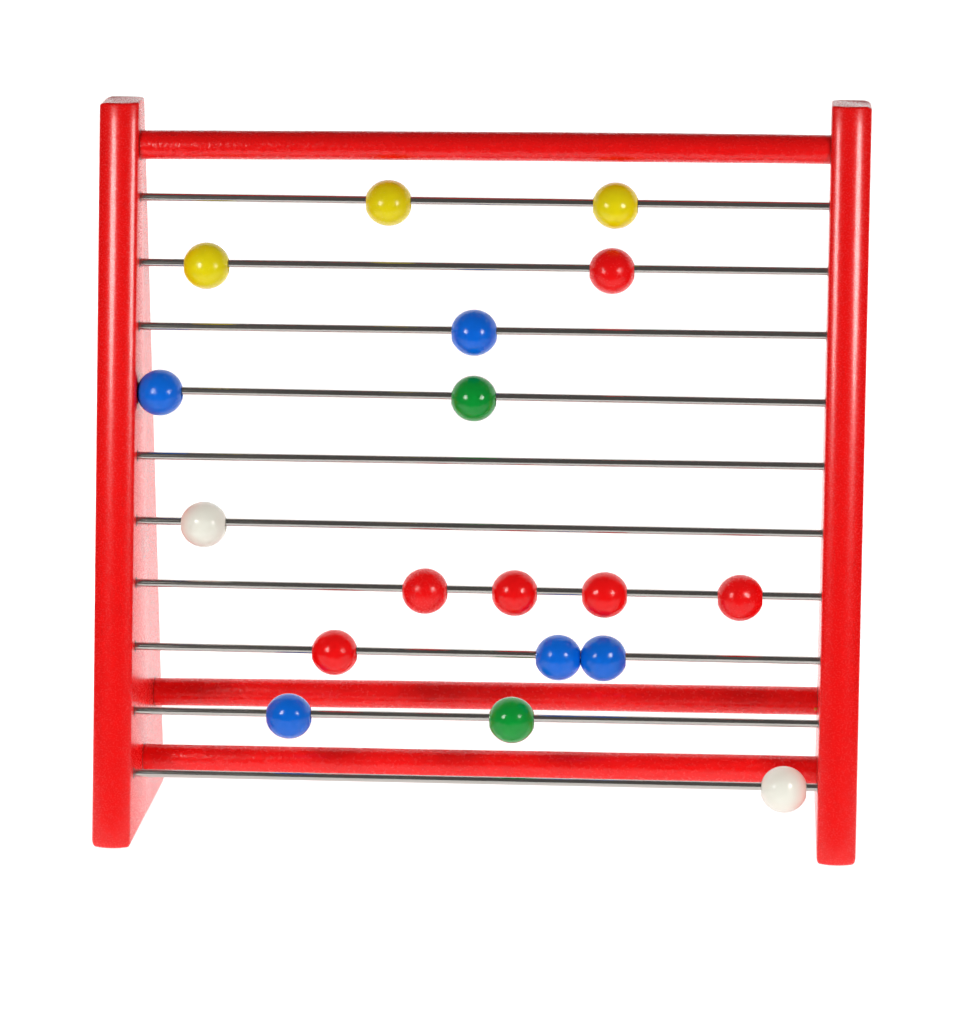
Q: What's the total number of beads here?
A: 18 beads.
